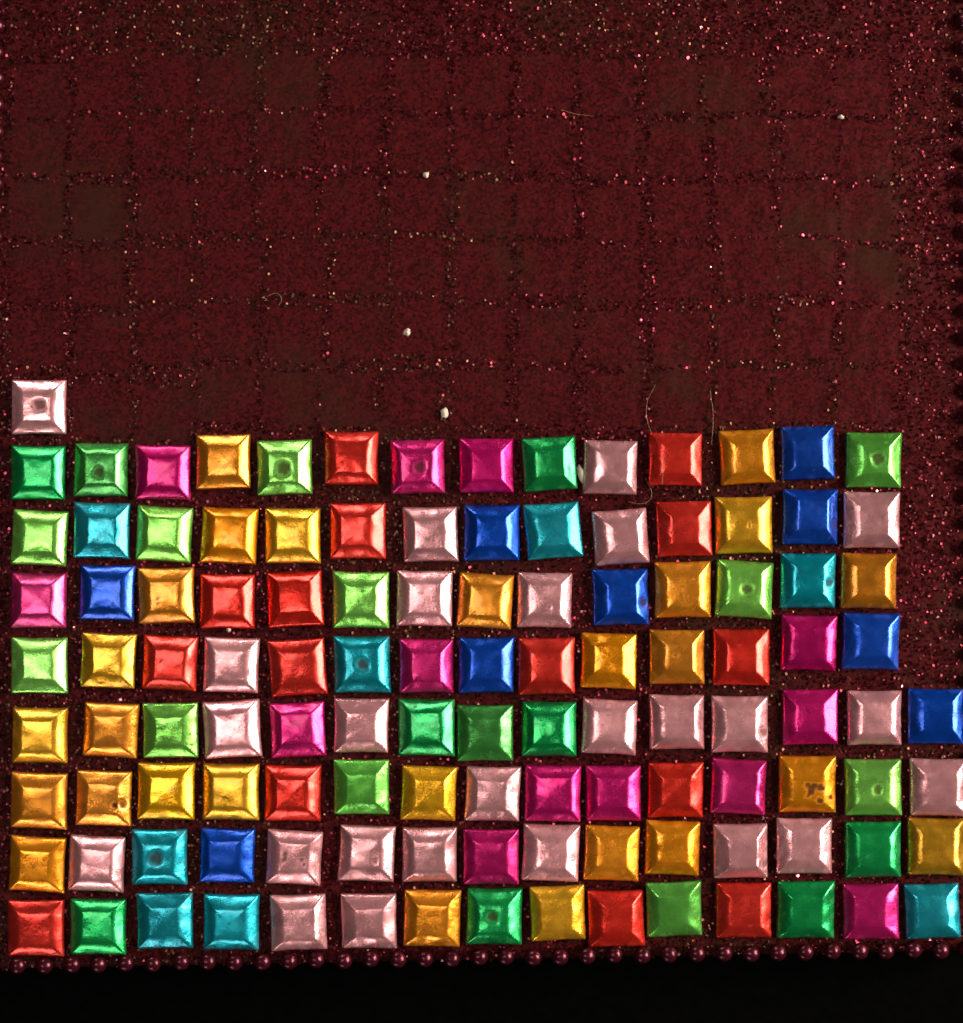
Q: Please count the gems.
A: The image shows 117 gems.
